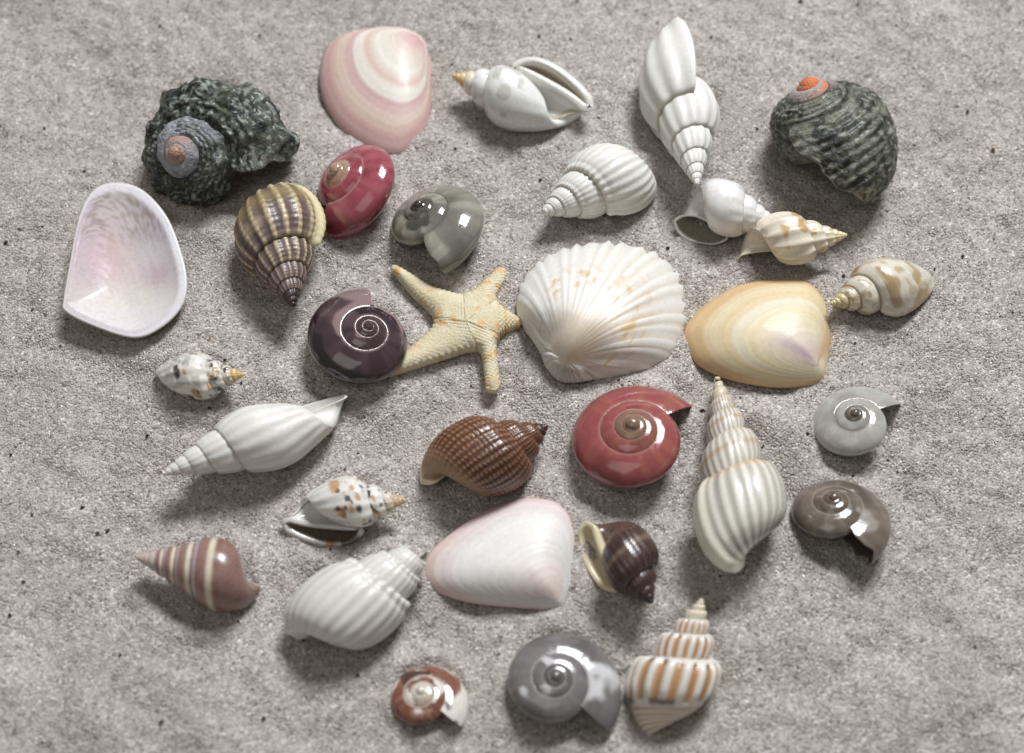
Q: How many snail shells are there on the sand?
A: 26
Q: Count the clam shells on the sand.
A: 5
